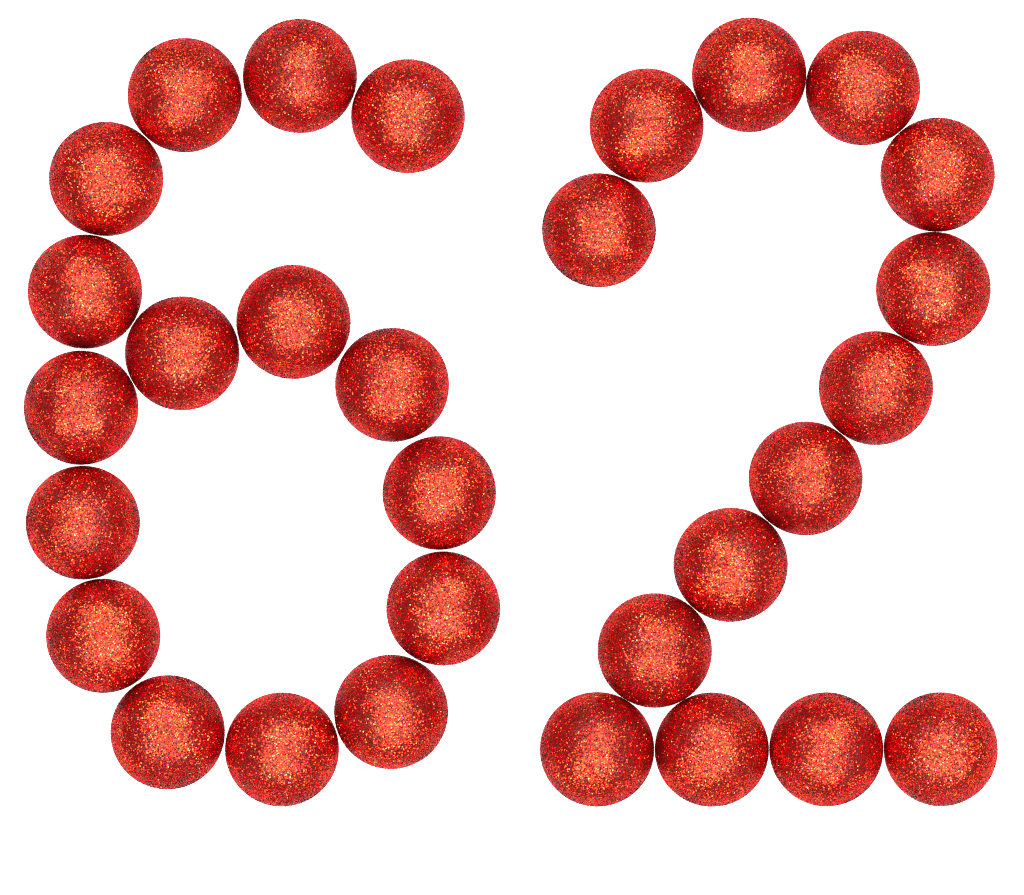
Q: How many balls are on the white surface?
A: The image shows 30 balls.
